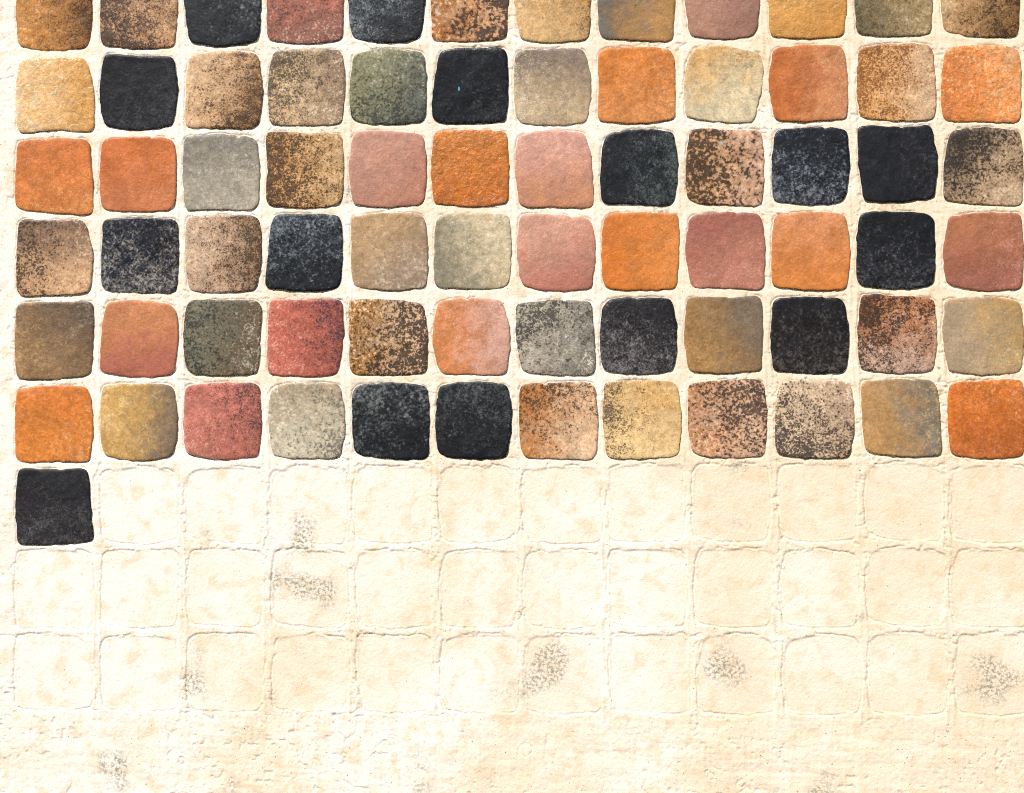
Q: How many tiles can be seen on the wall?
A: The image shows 73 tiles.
